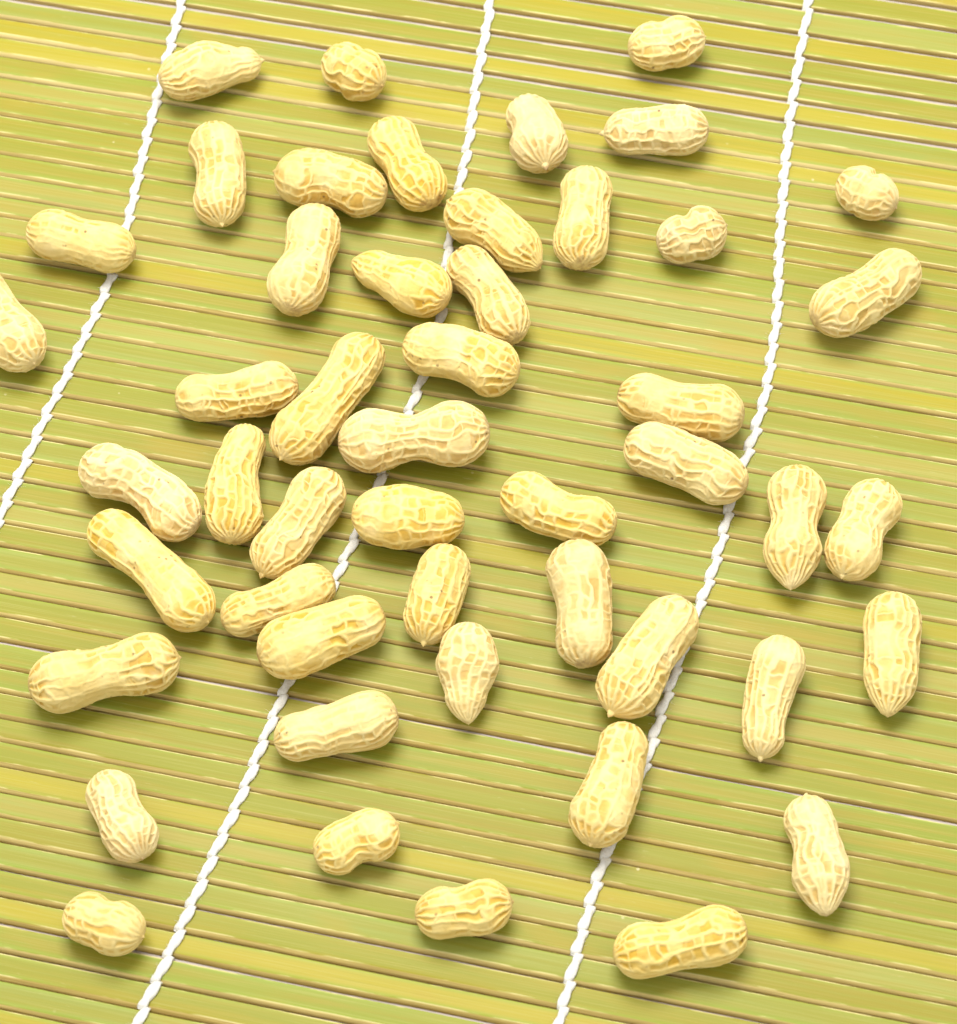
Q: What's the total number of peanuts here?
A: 49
